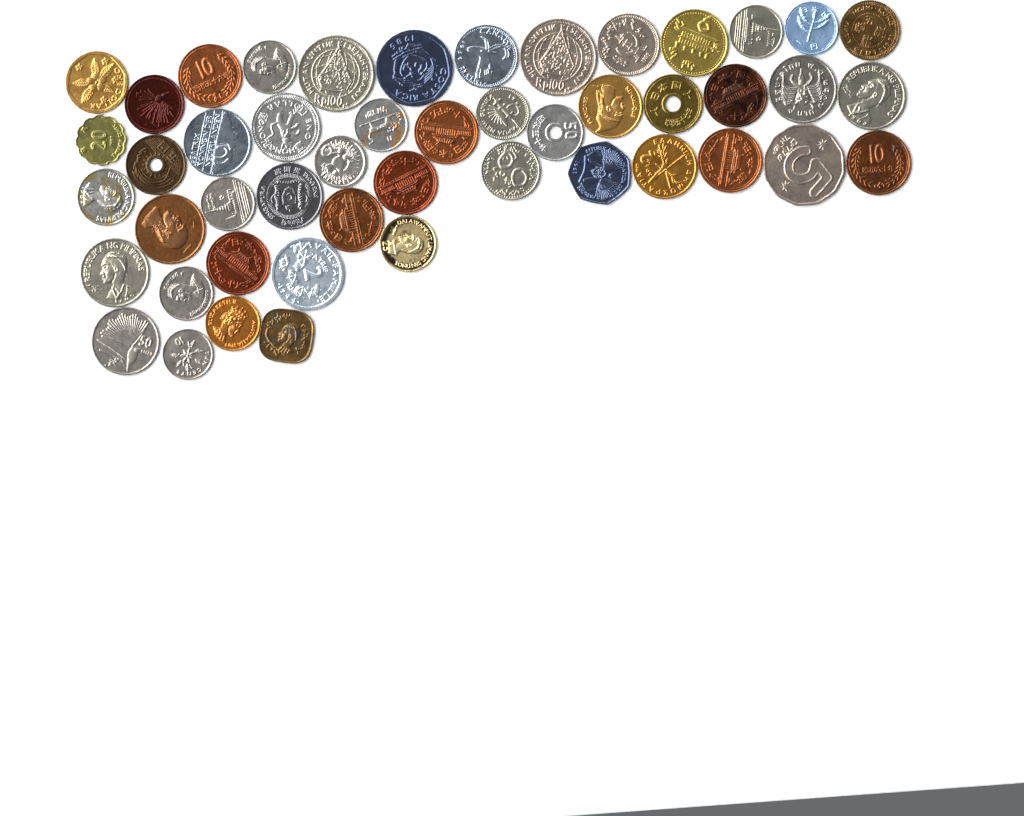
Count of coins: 48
